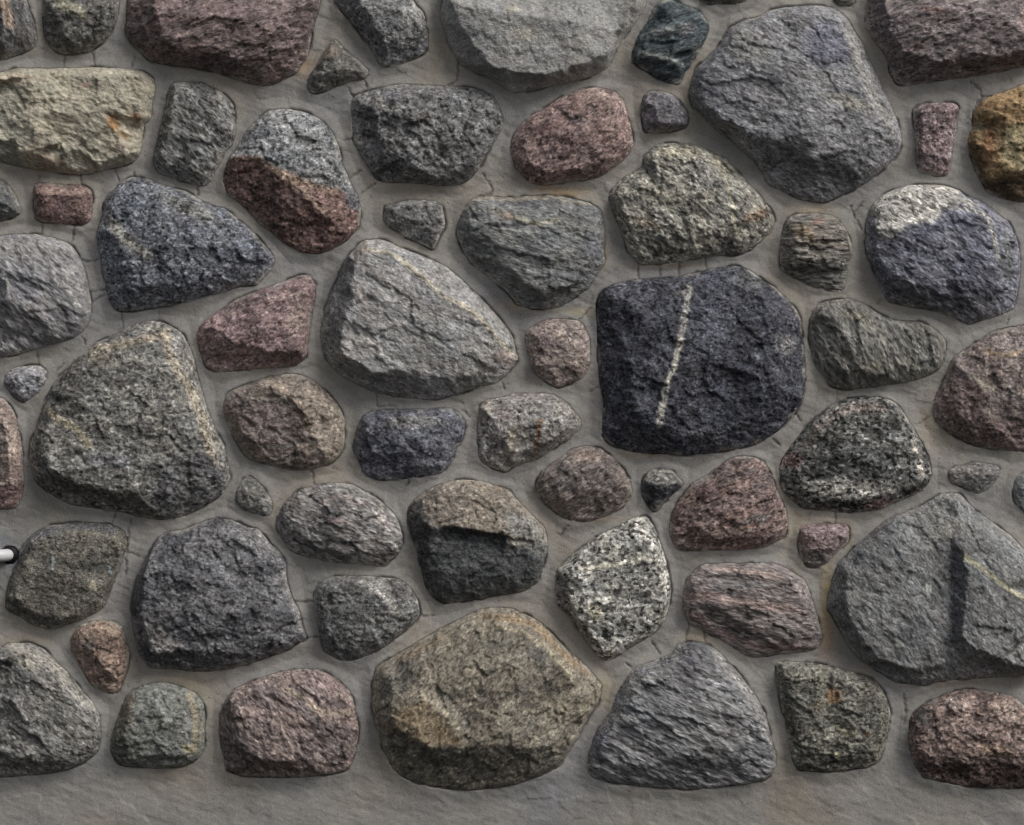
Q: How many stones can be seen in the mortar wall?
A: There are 64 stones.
